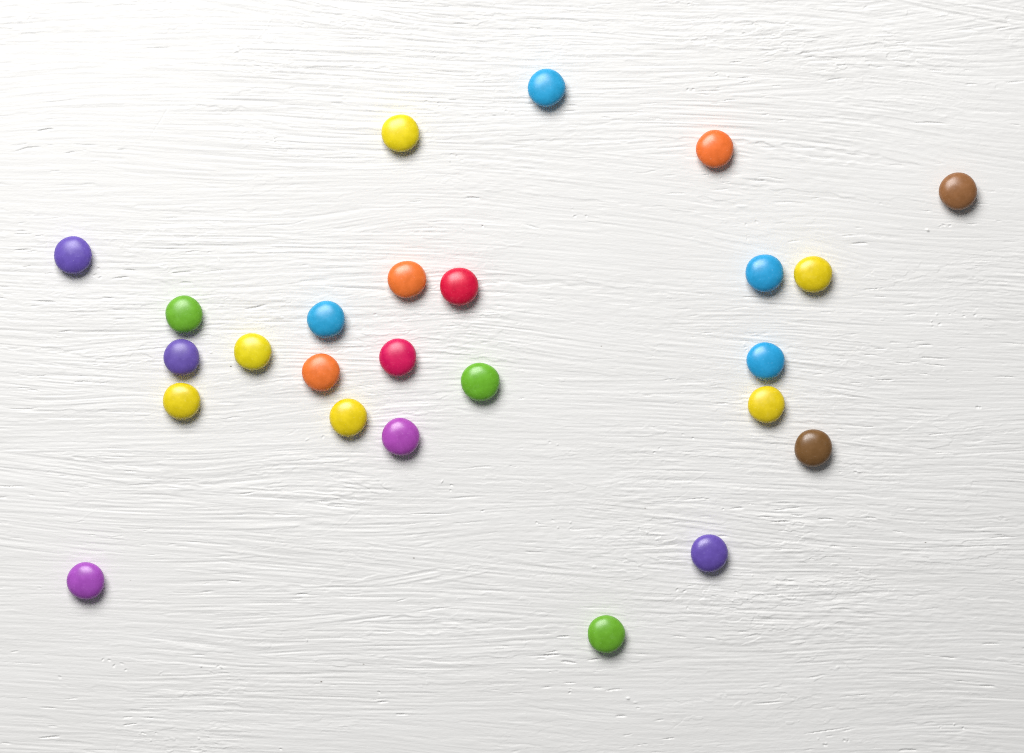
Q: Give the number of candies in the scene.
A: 25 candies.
